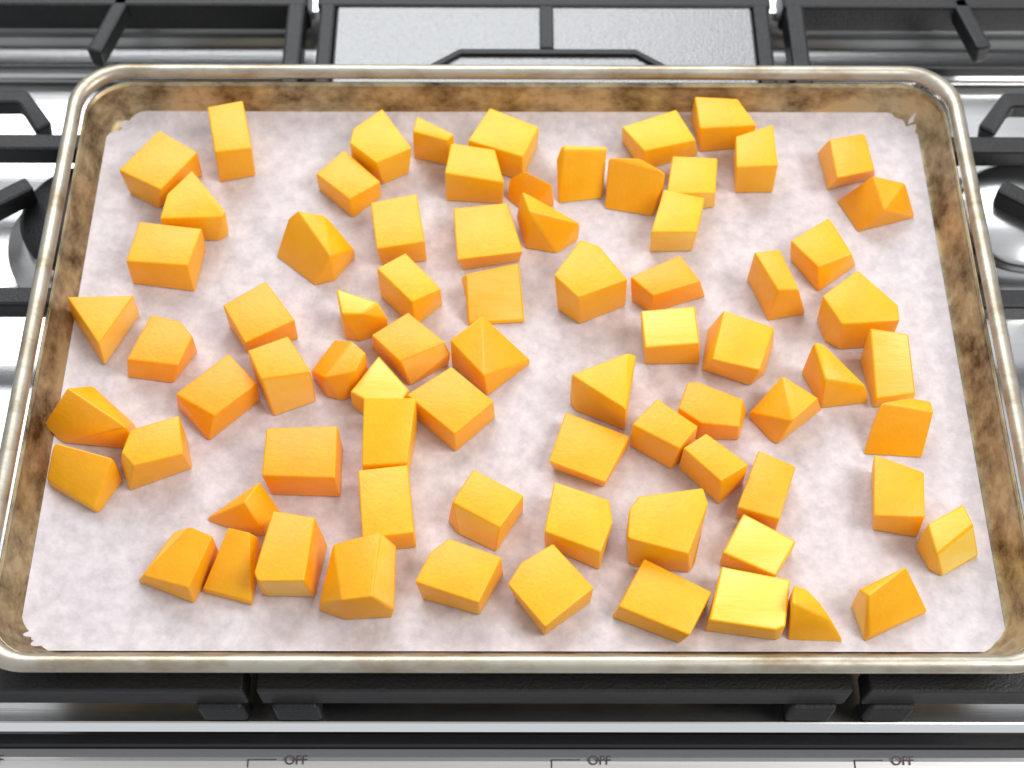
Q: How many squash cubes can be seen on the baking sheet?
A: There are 76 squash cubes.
